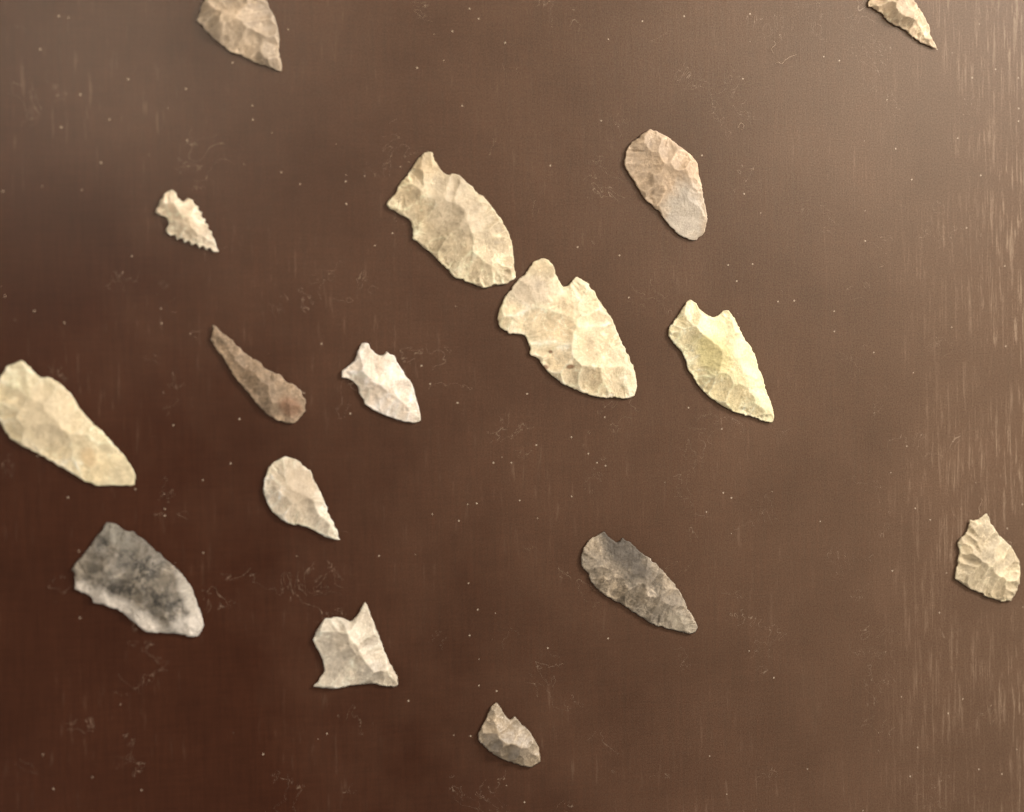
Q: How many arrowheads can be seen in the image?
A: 16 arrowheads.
